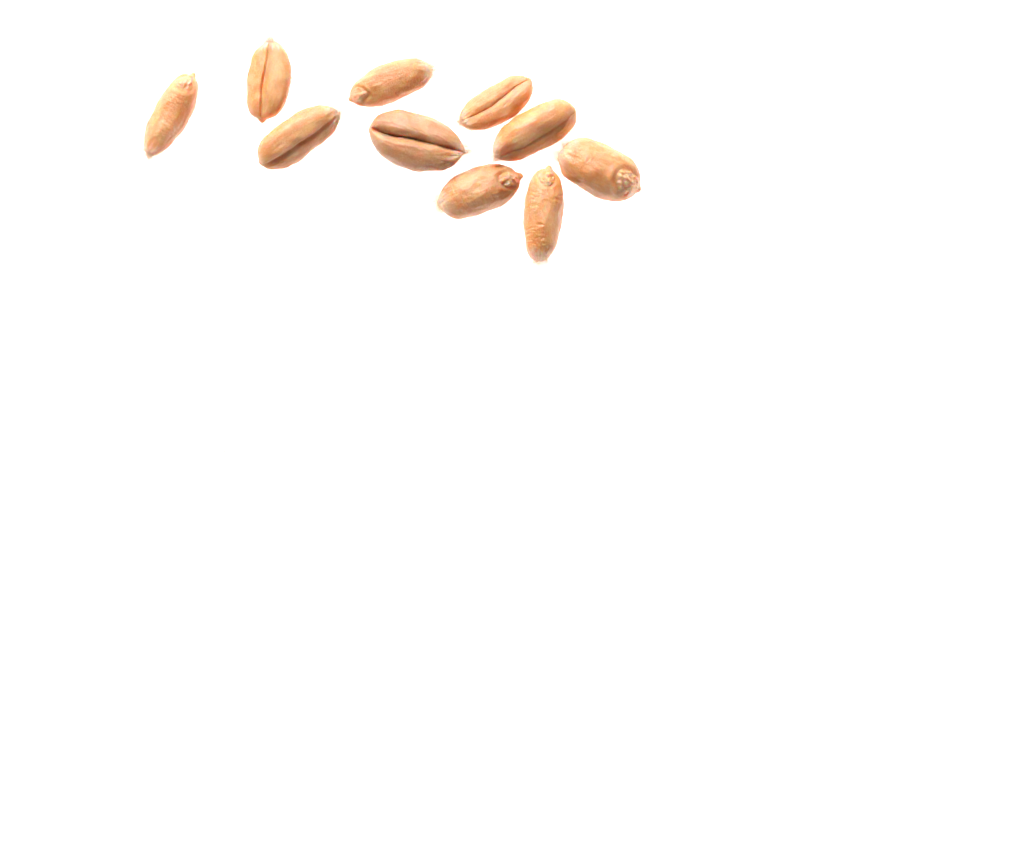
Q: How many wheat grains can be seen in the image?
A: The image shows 10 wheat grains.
